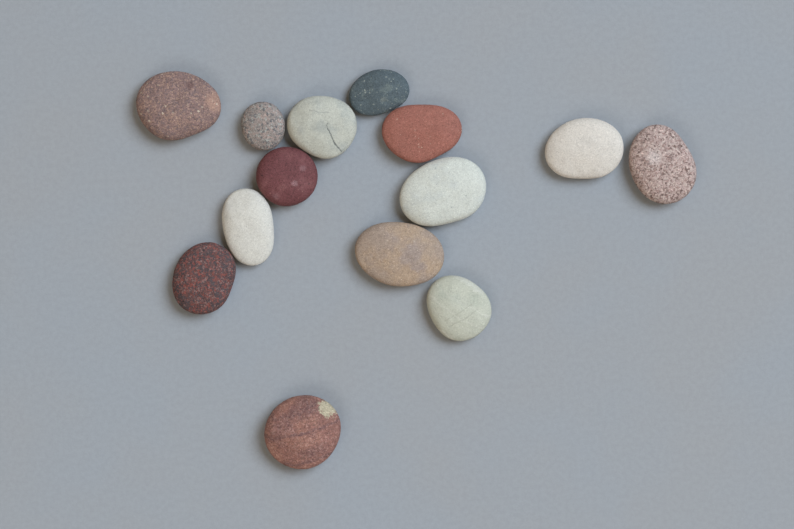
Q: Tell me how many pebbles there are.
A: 14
